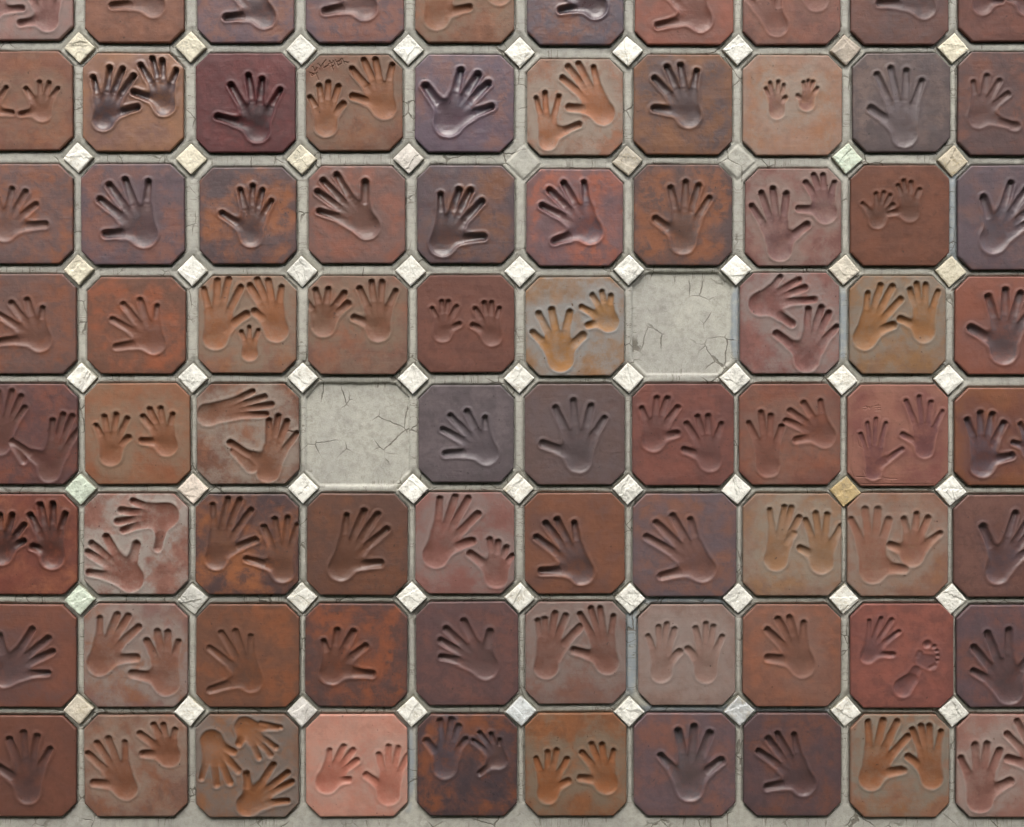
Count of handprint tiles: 78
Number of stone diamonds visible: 61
